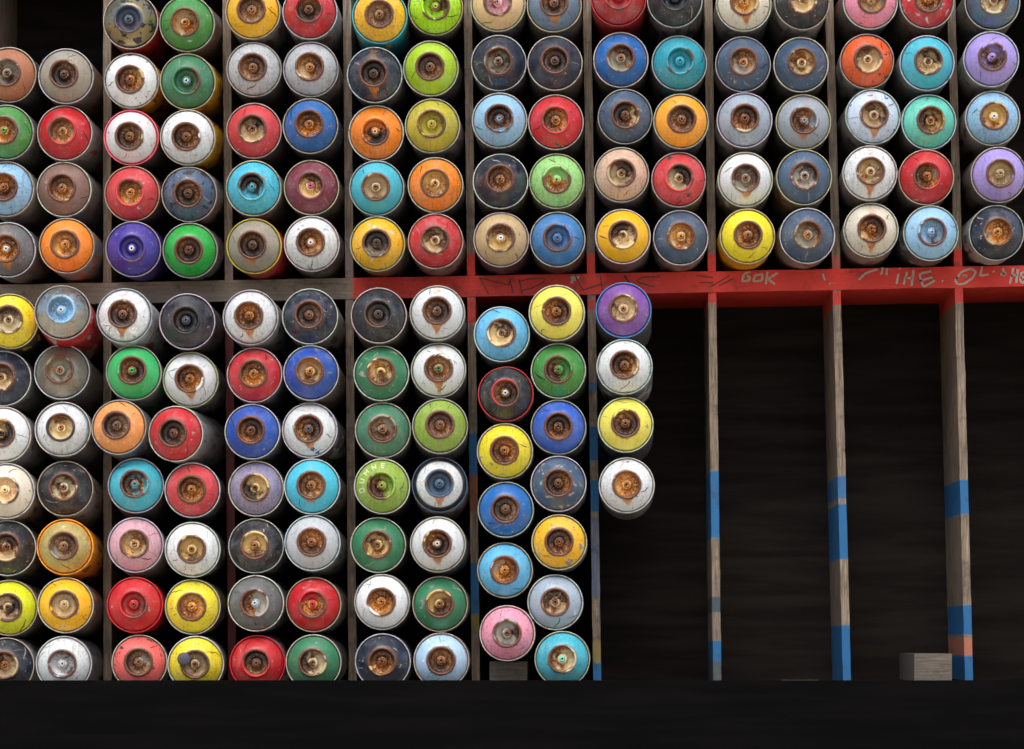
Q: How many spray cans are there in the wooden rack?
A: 156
